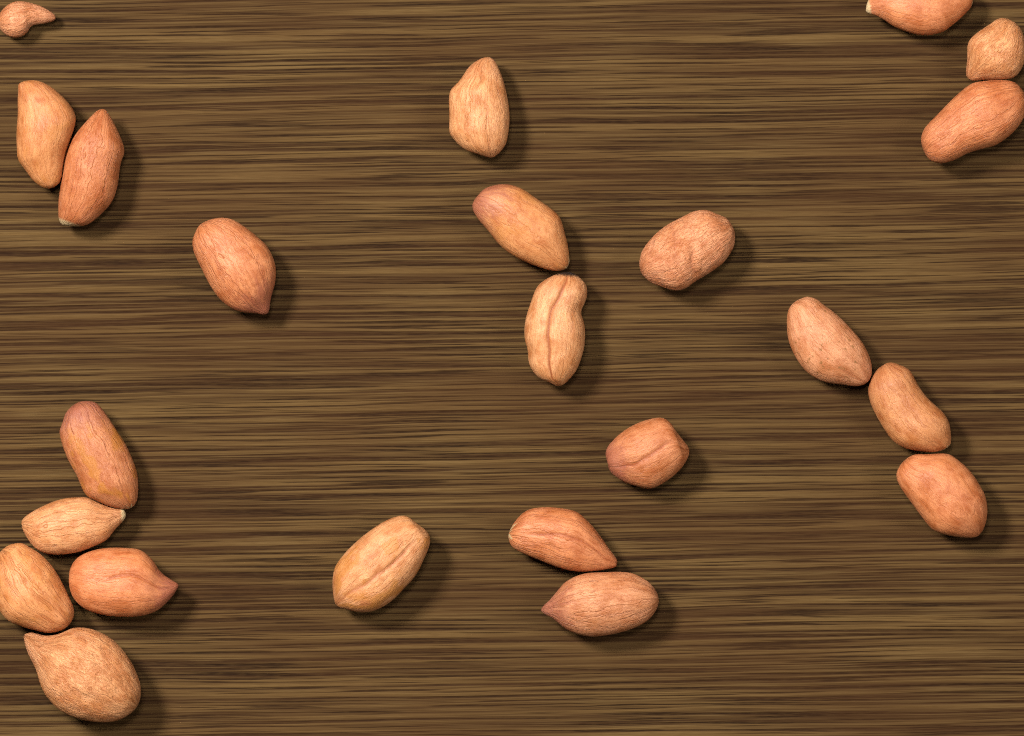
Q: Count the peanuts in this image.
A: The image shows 23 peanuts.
